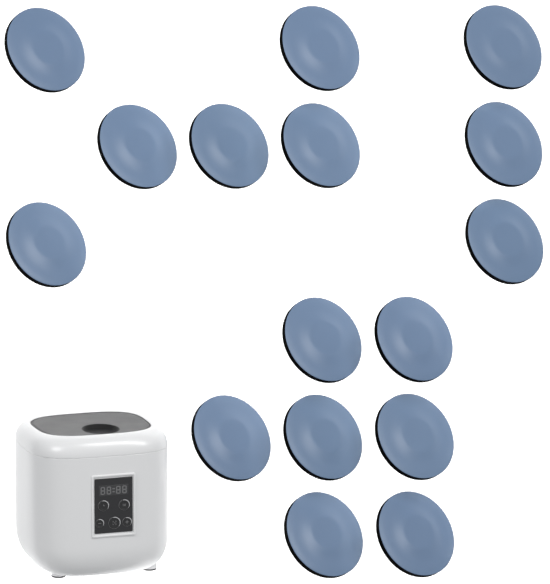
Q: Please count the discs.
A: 16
